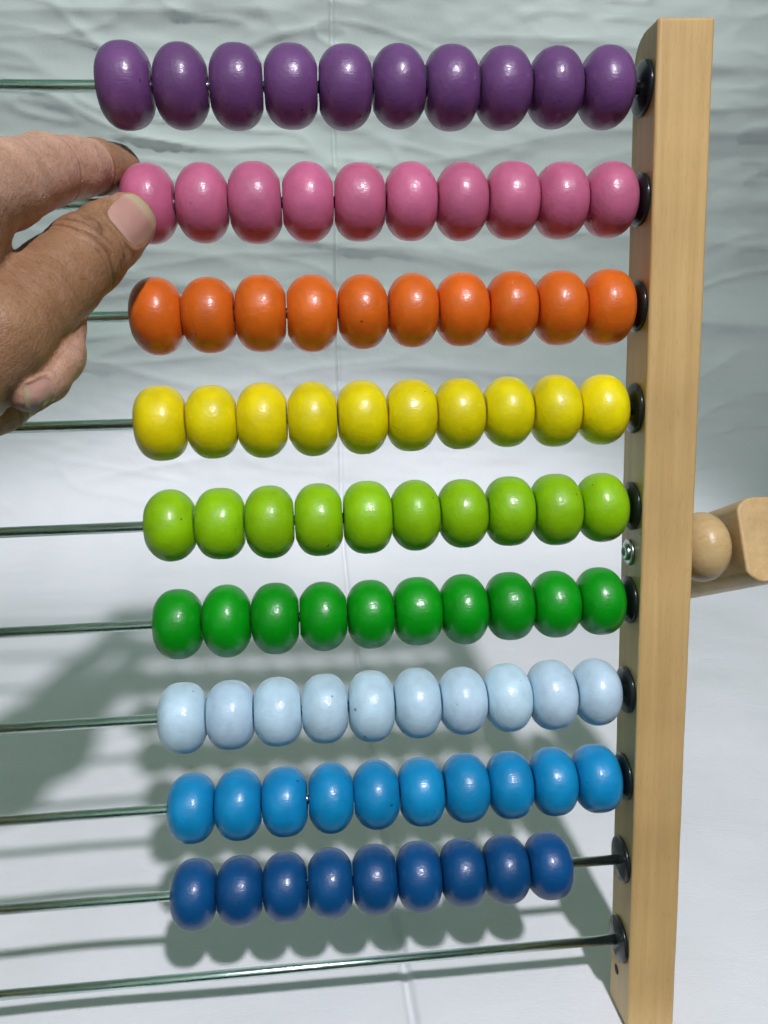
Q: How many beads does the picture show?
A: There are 89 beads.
